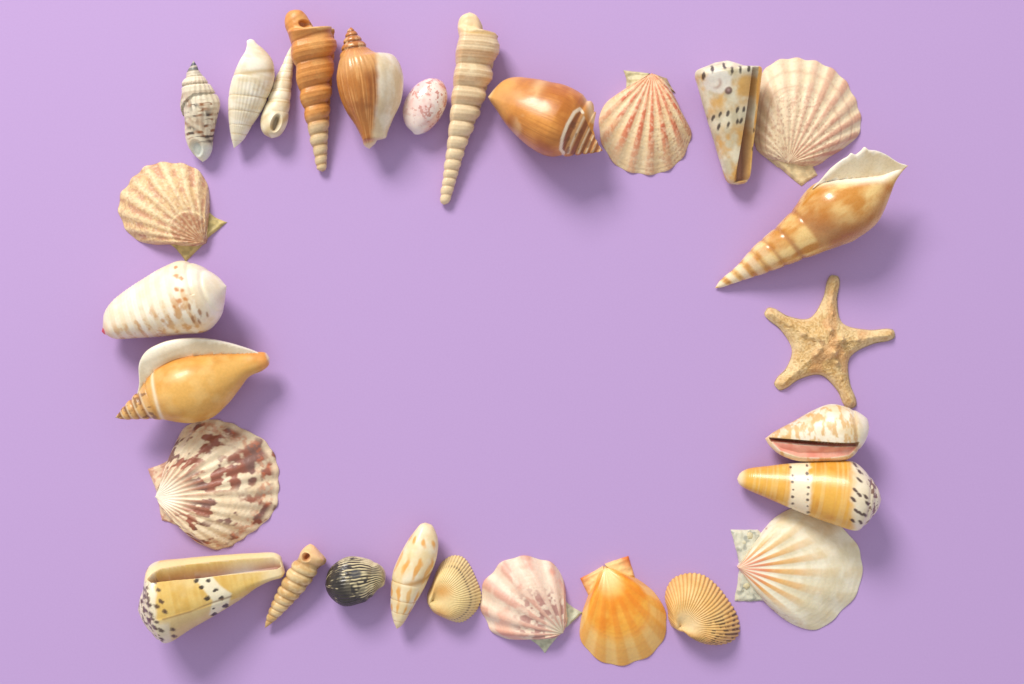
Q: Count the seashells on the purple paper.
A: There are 27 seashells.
